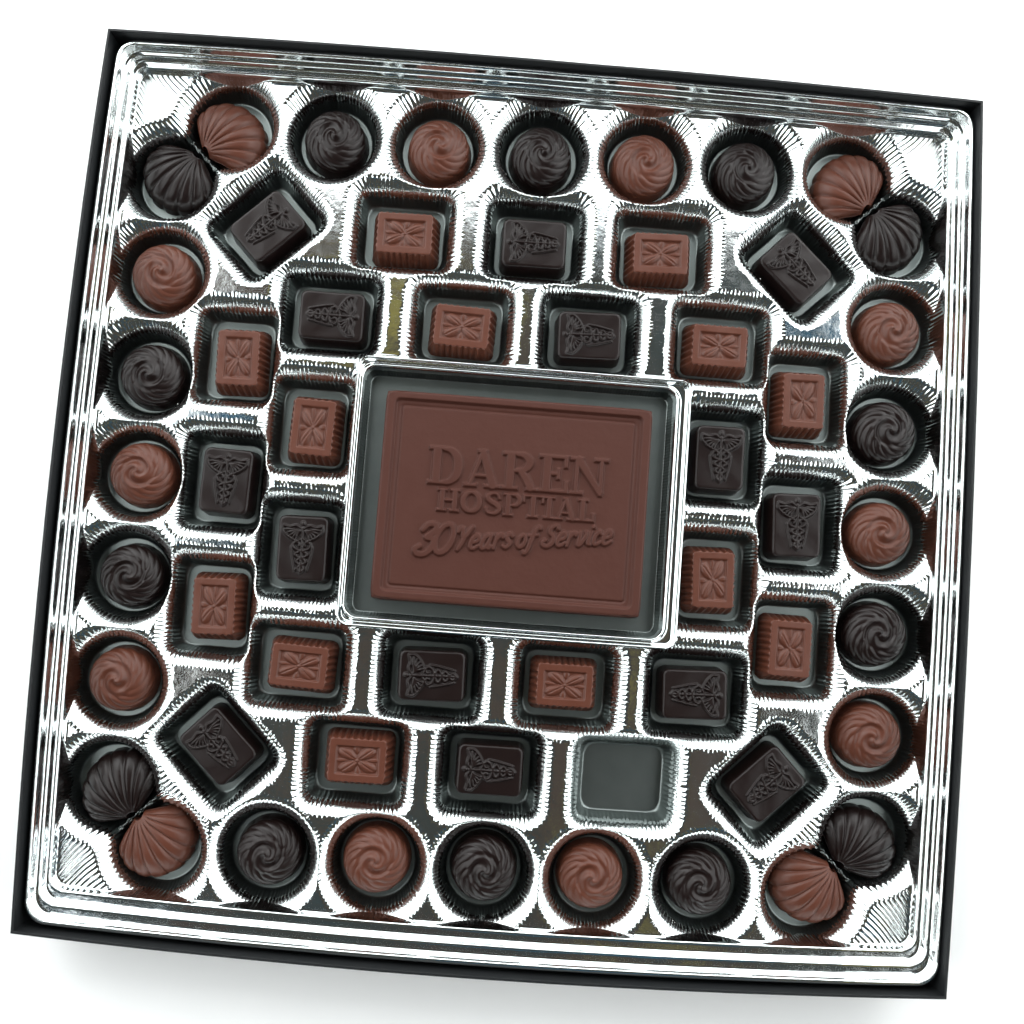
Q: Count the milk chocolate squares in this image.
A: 13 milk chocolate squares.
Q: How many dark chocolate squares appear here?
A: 14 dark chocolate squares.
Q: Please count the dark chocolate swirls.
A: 10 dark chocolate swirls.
